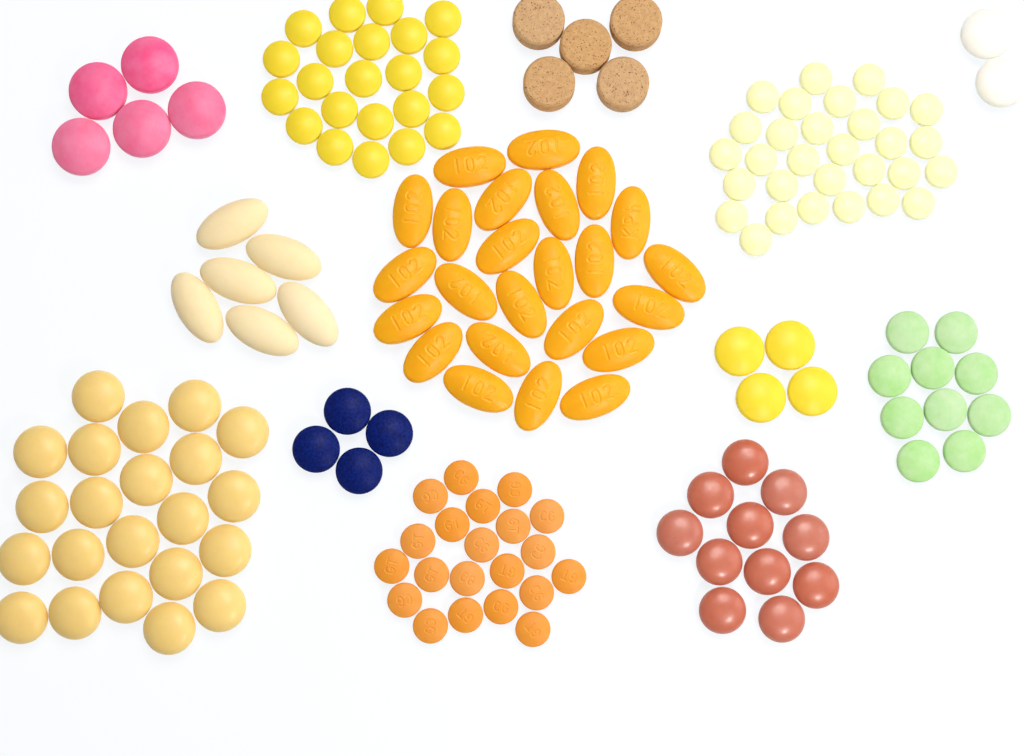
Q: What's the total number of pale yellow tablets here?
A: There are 30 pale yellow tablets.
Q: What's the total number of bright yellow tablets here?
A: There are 26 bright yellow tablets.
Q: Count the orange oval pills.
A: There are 24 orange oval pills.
